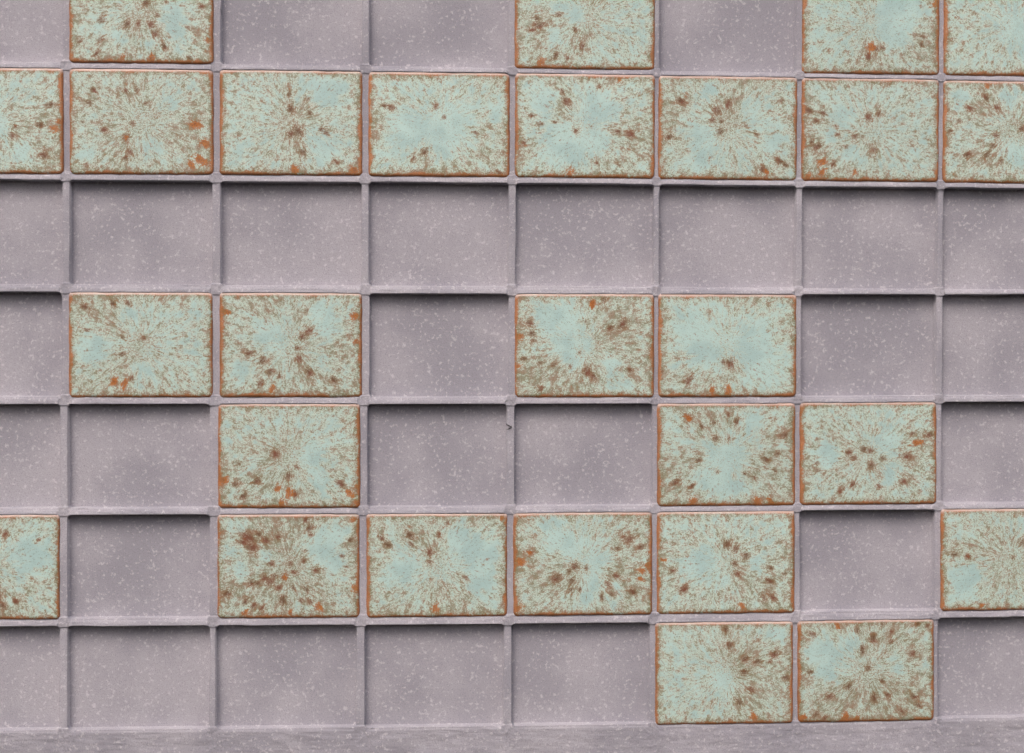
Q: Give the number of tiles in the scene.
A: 27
